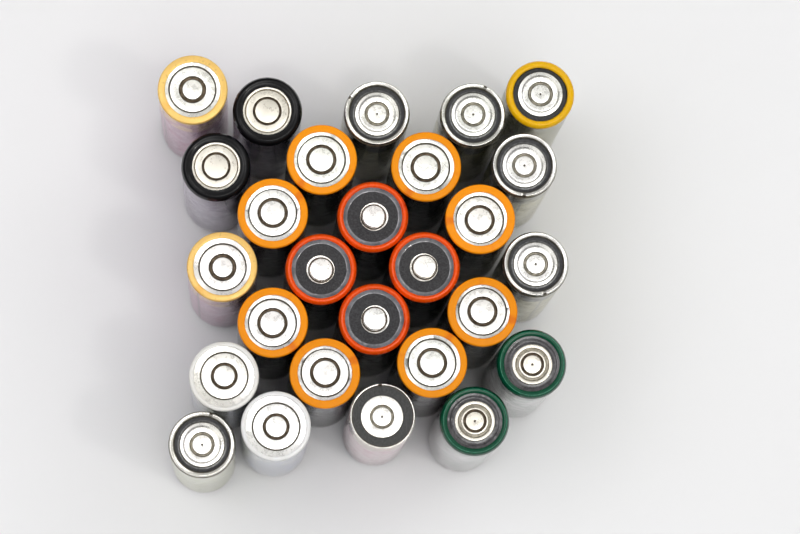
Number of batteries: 27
